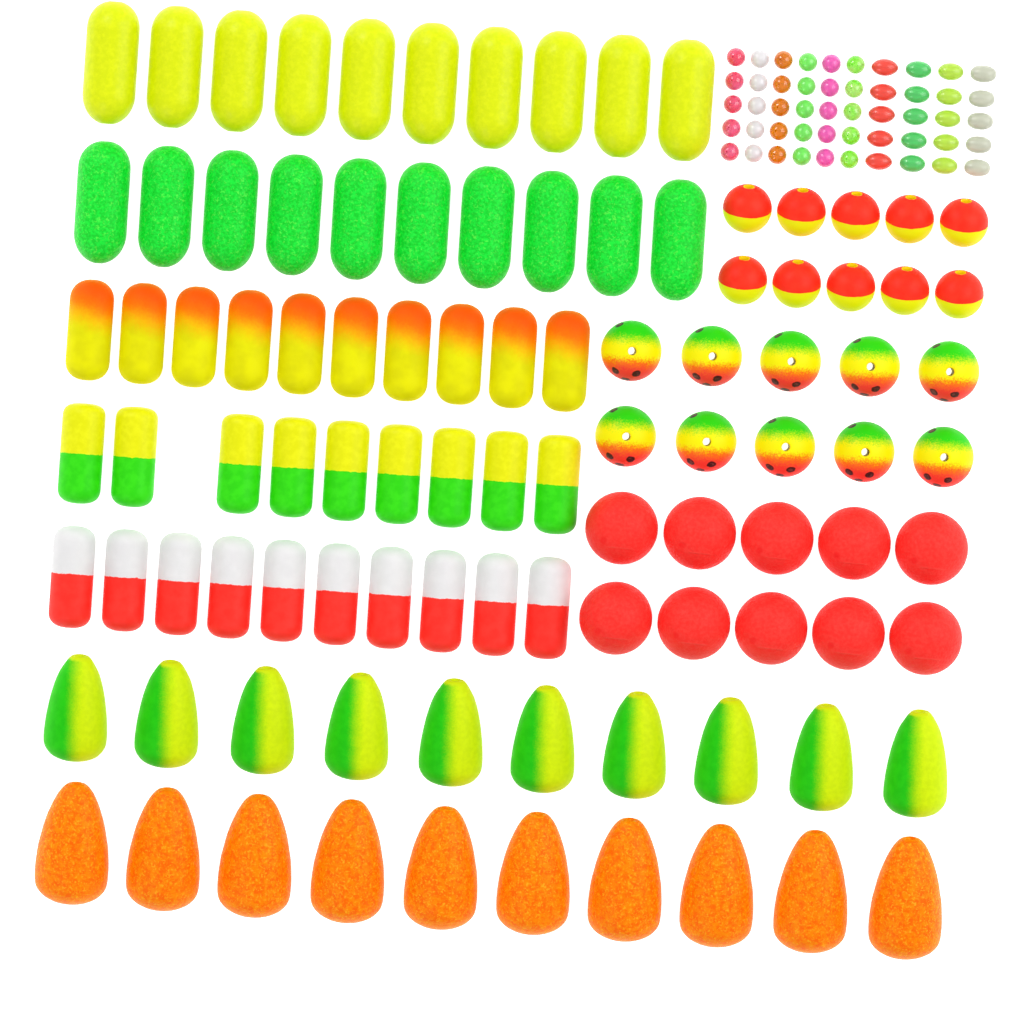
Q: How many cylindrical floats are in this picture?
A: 49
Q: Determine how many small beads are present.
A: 50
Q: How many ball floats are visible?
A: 30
